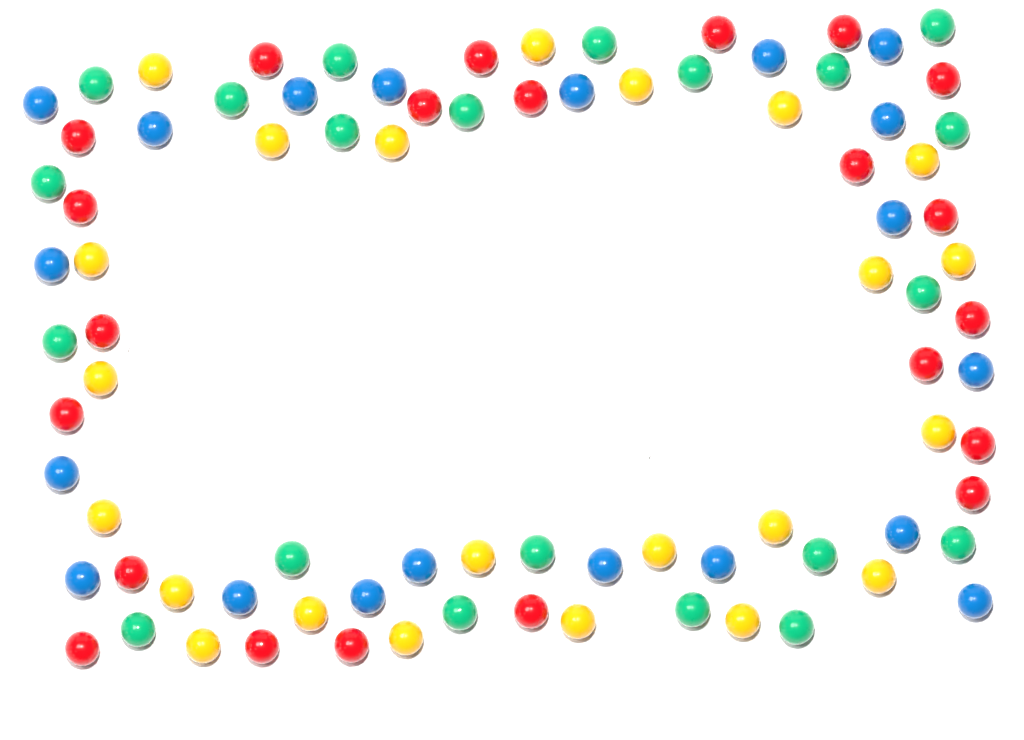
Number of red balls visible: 22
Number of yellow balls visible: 23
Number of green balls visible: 21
